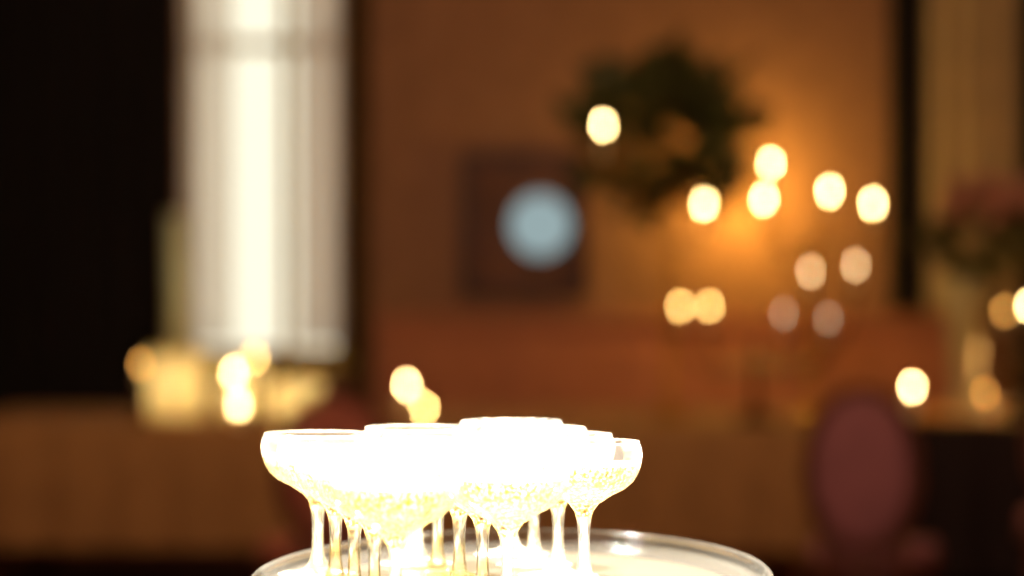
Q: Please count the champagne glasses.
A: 14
